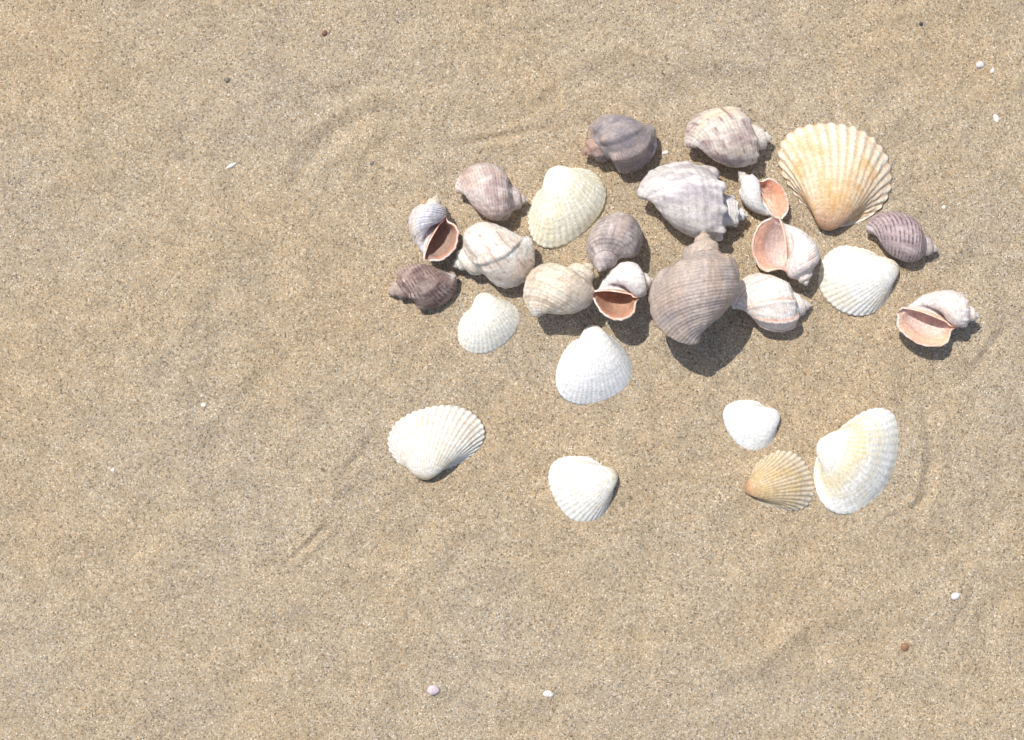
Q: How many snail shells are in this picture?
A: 16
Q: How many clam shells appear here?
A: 10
